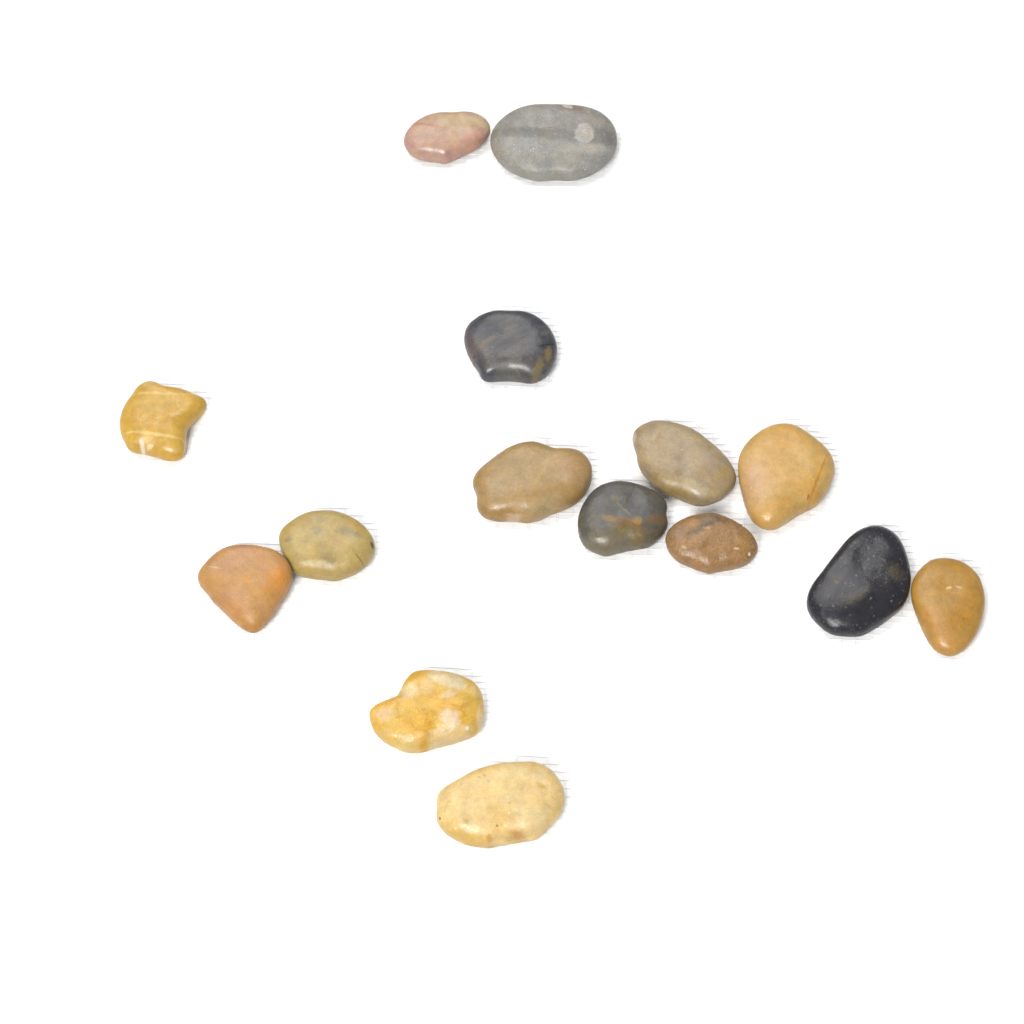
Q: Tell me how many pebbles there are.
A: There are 15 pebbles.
